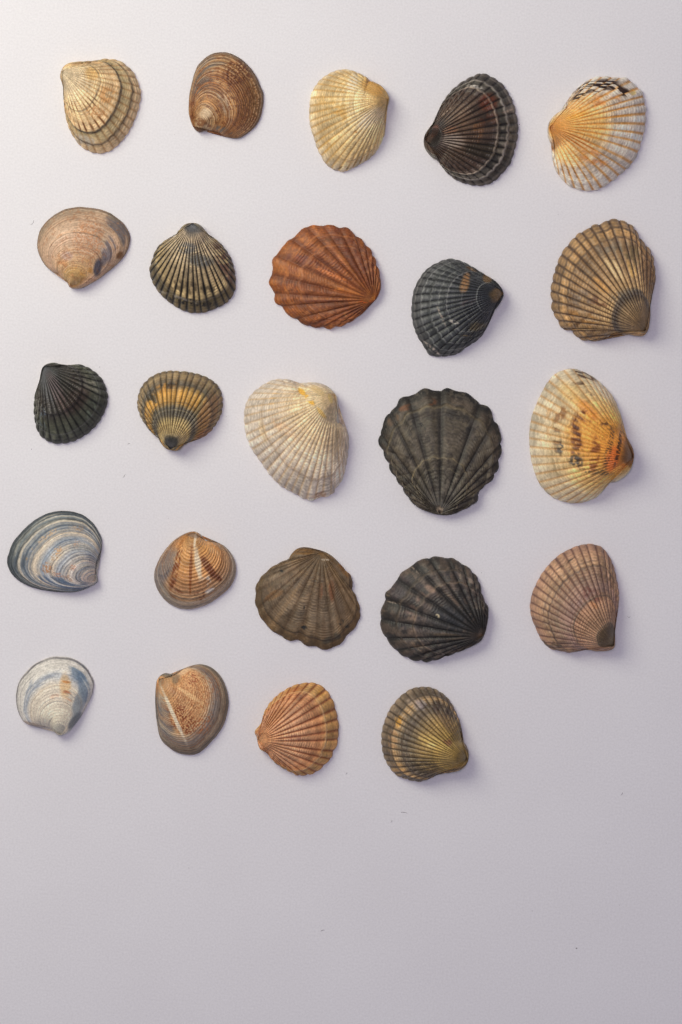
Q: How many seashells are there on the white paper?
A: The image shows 24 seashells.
